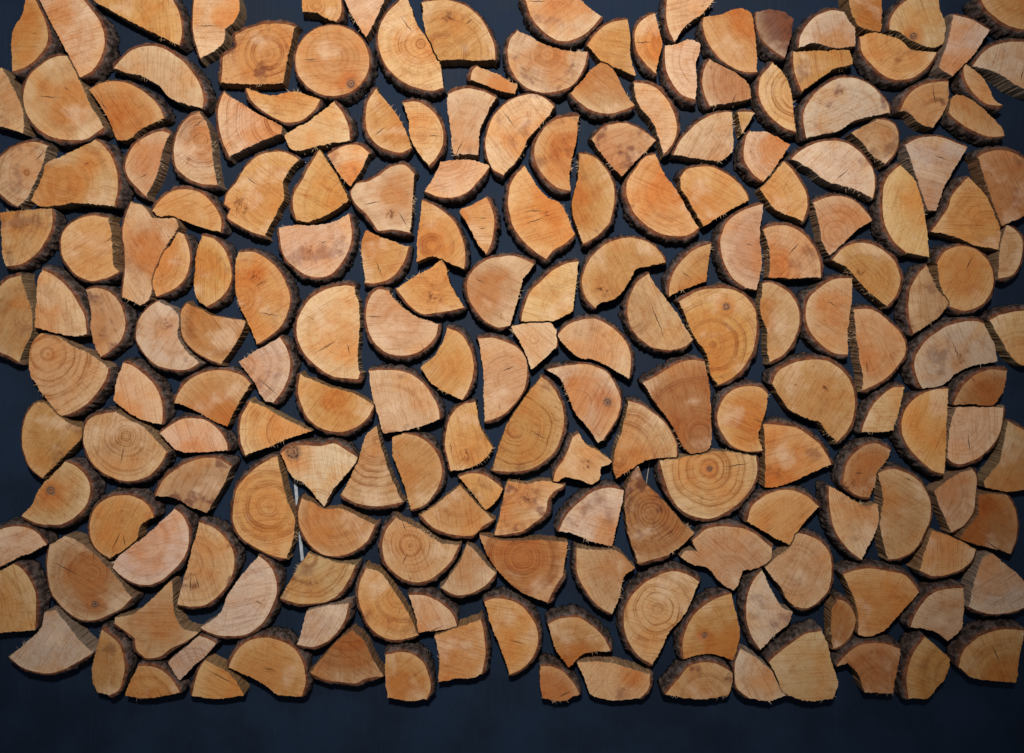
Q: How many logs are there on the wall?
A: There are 200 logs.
